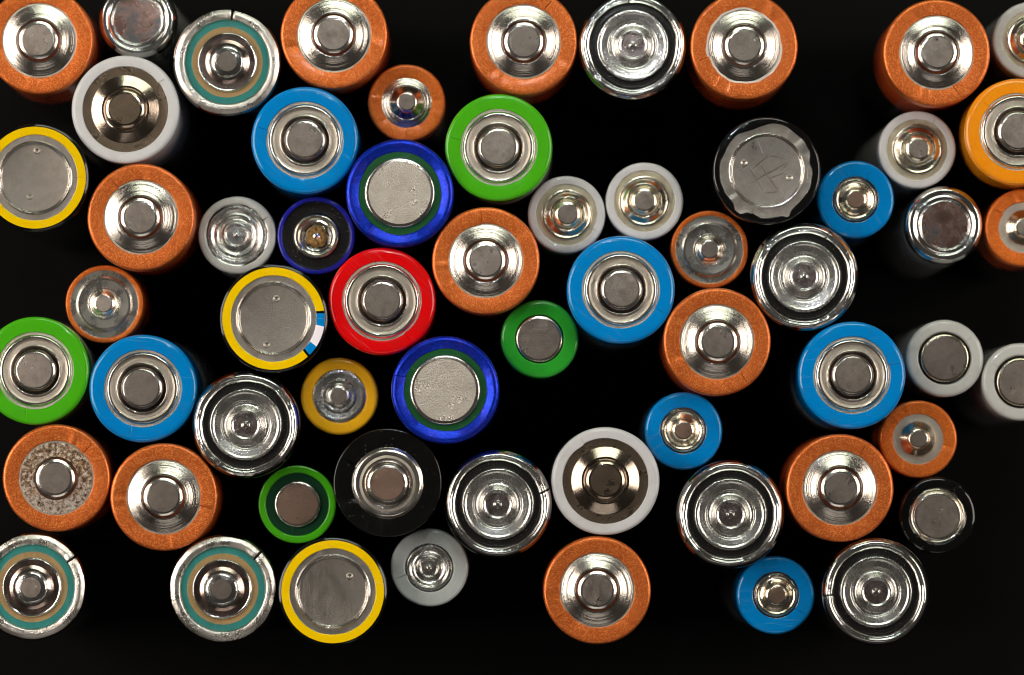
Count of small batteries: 23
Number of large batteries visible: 38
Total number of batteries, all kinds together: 61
